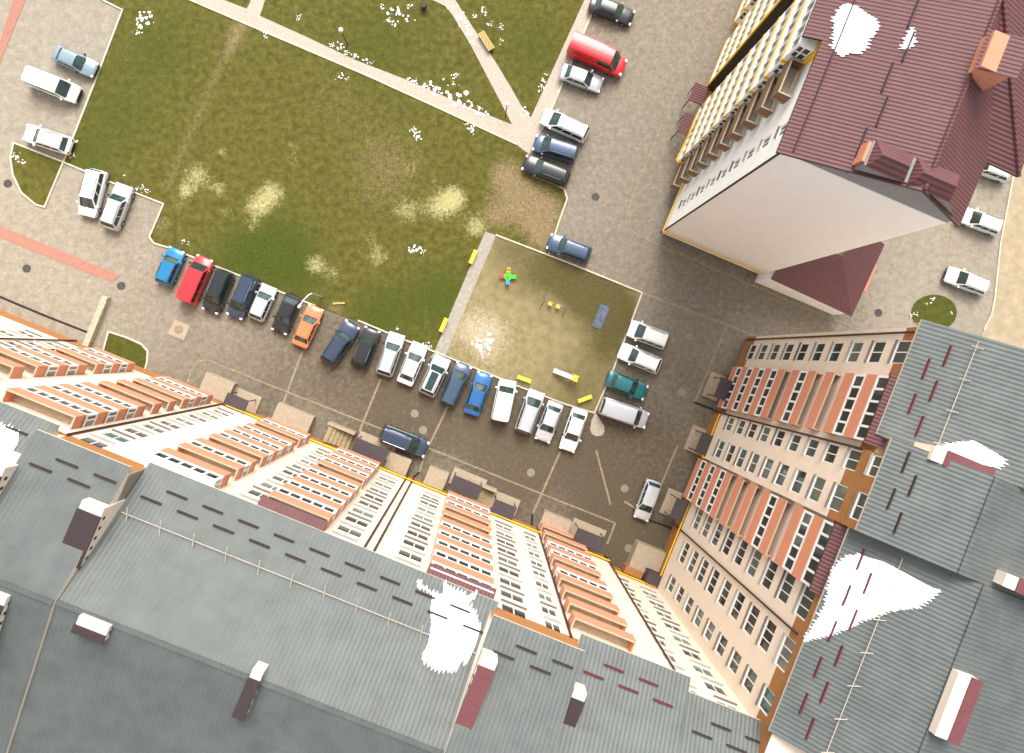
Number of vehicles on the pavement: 39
